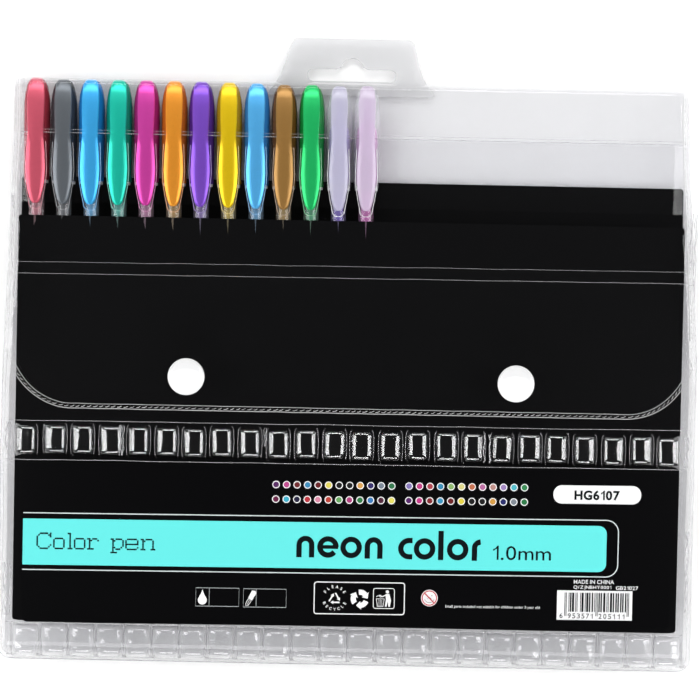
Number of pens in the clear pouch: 13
